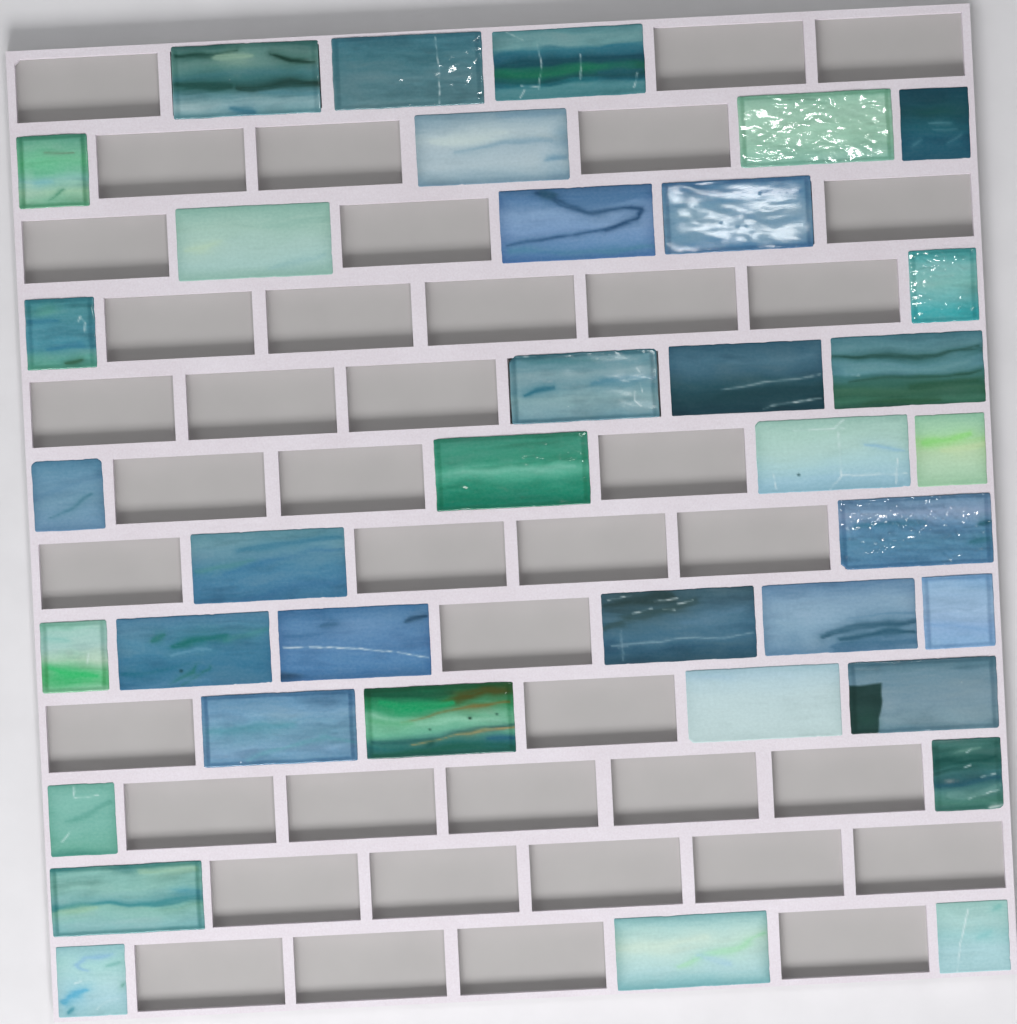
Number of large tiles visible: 25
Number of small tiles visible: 12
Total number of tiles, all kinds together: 37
